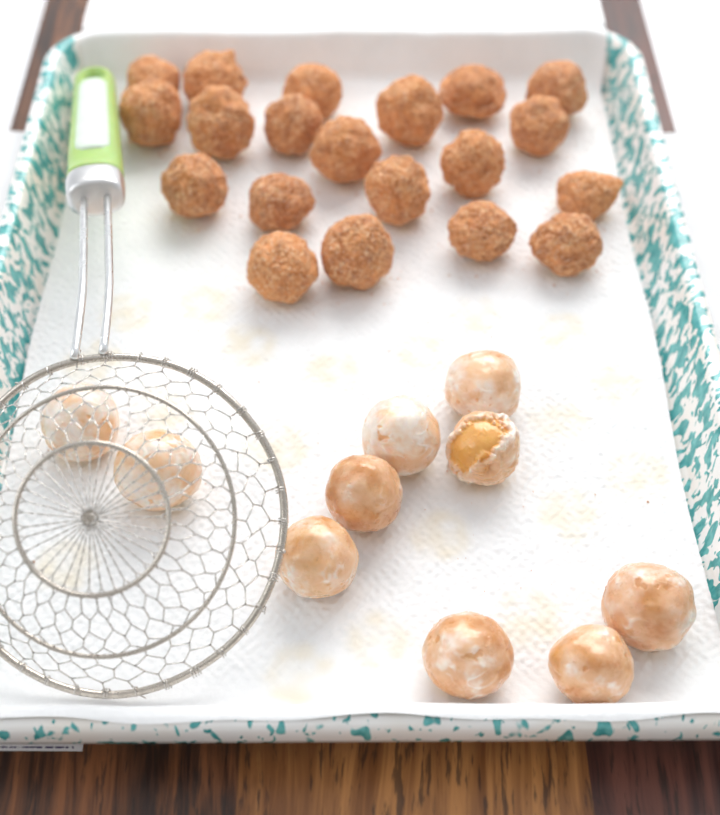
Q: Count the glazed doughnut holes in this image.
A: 10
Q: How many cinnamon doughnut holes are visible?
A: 20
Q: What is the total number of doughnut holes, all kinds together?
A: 30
